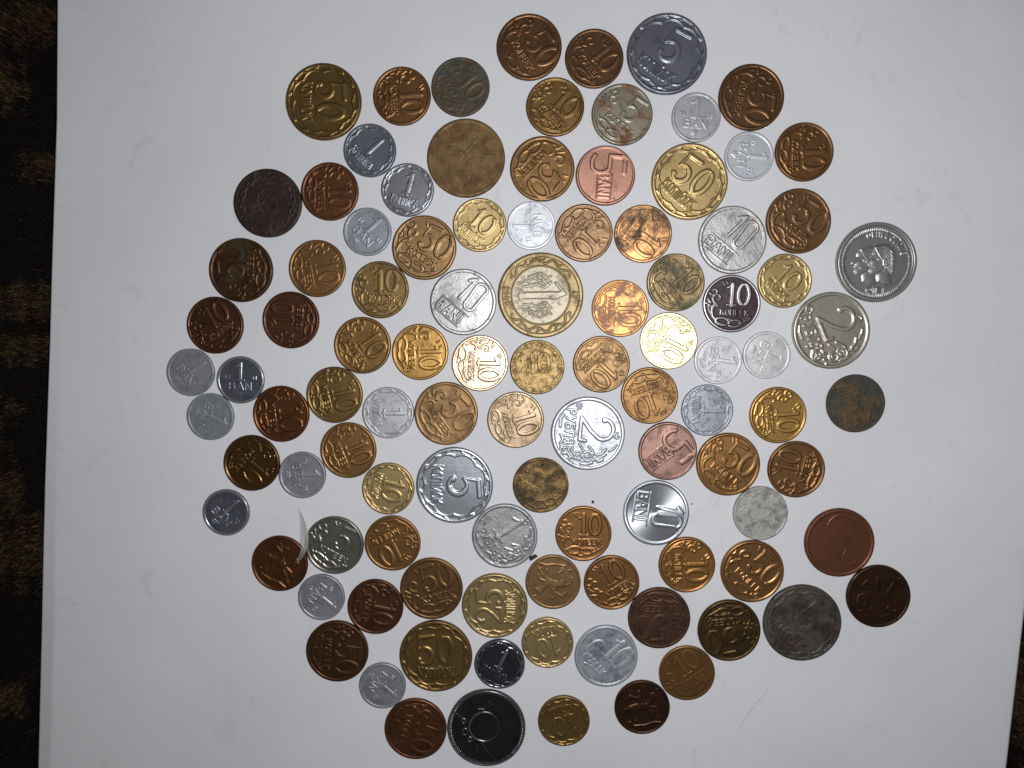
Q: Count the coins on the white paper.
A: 103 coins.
